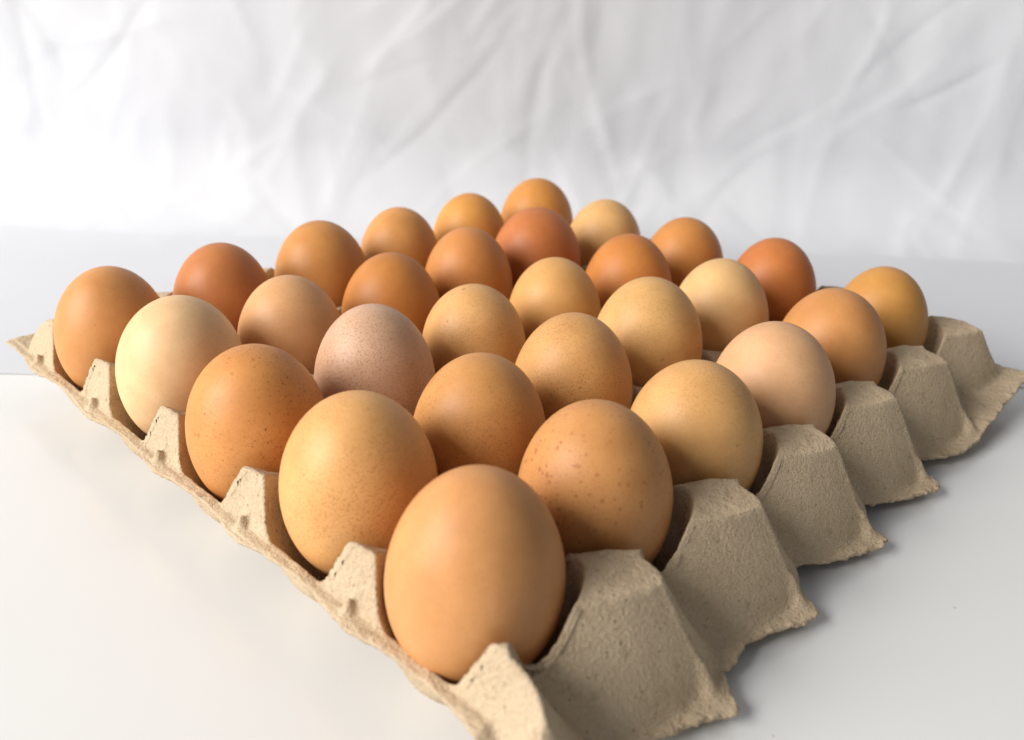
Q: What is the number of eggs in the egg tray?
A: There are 30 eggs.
